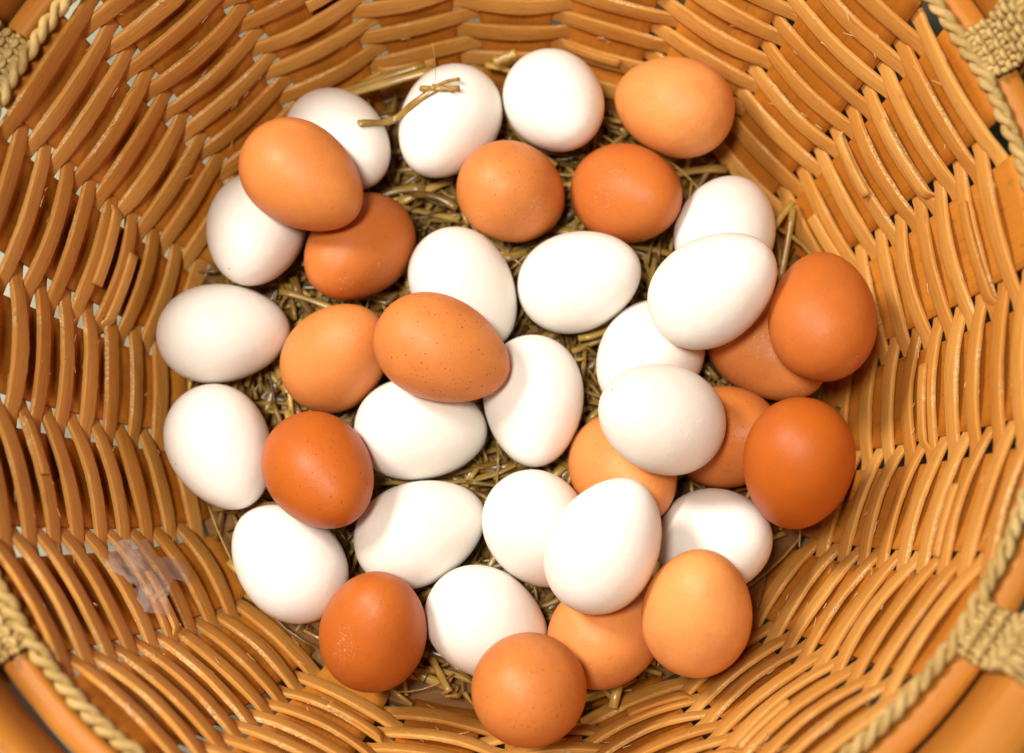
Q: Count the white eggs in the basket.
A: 20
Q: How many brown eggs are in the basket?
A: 17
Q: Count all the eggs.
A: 37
